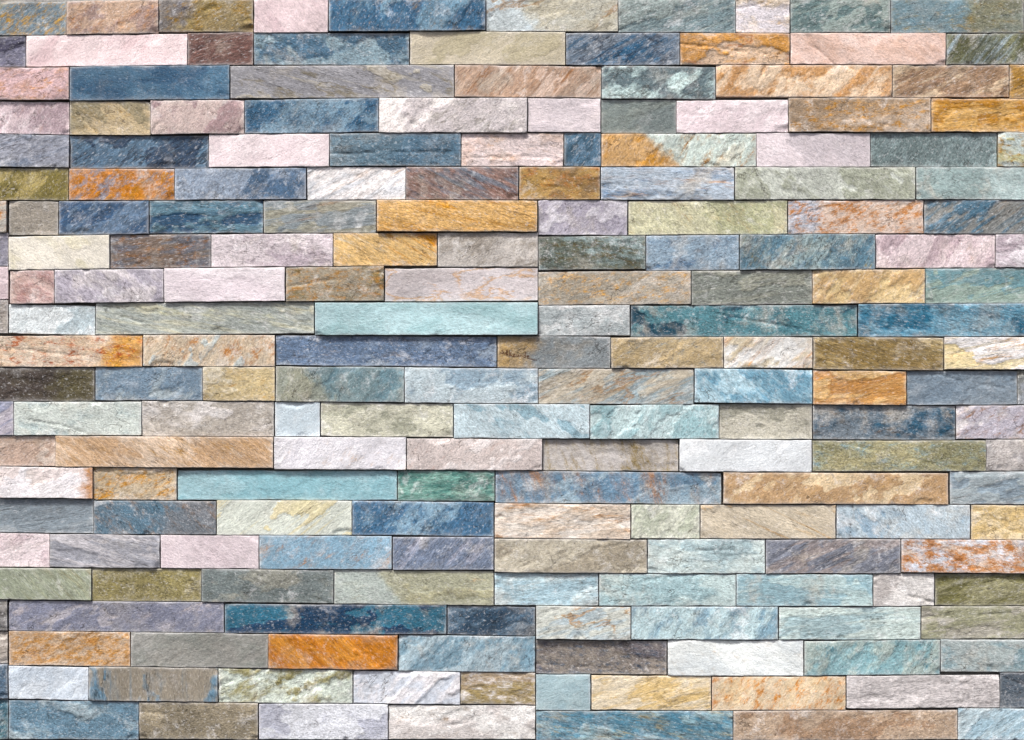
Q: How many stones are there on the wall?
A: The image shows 200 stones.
